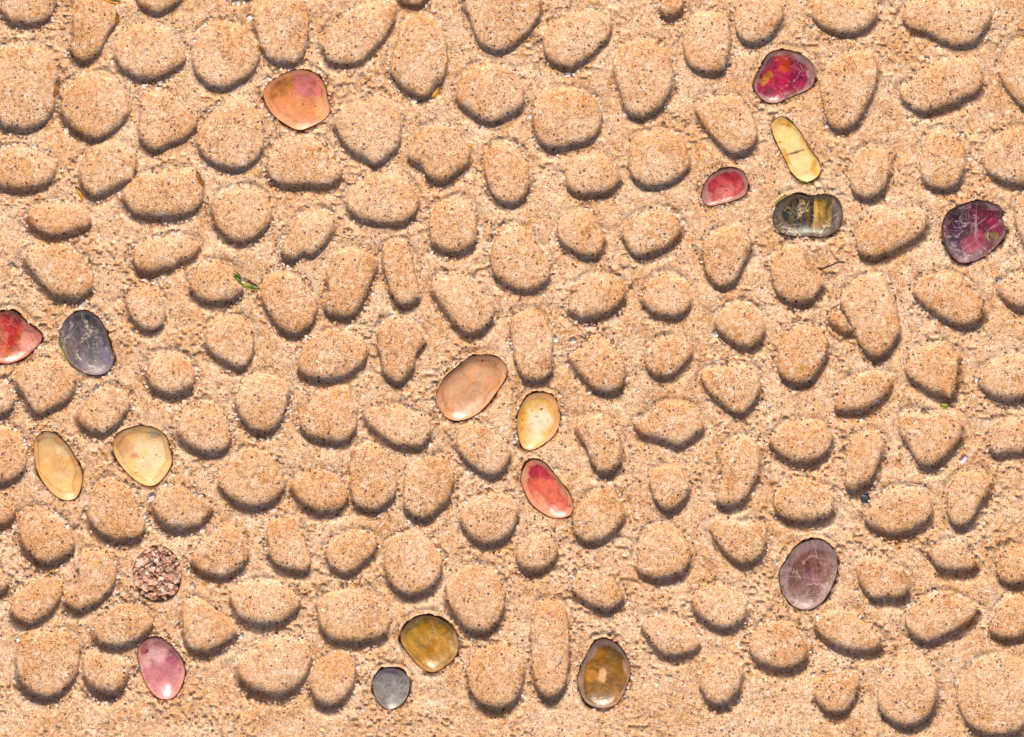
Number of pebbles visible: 18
